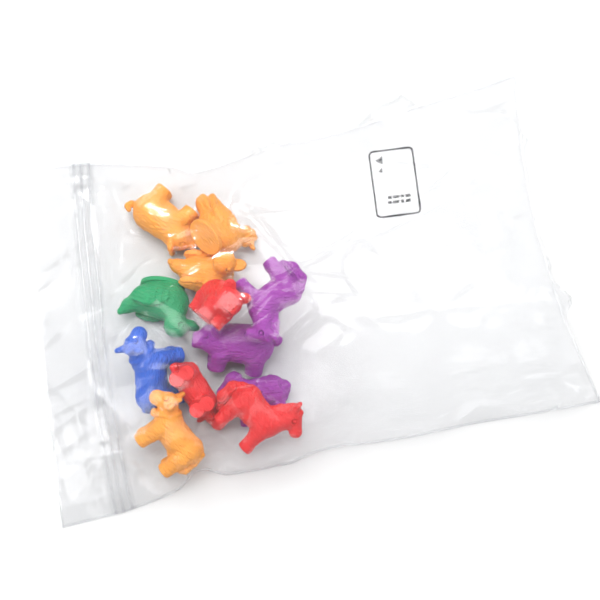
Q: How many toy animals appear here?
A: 12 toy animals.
